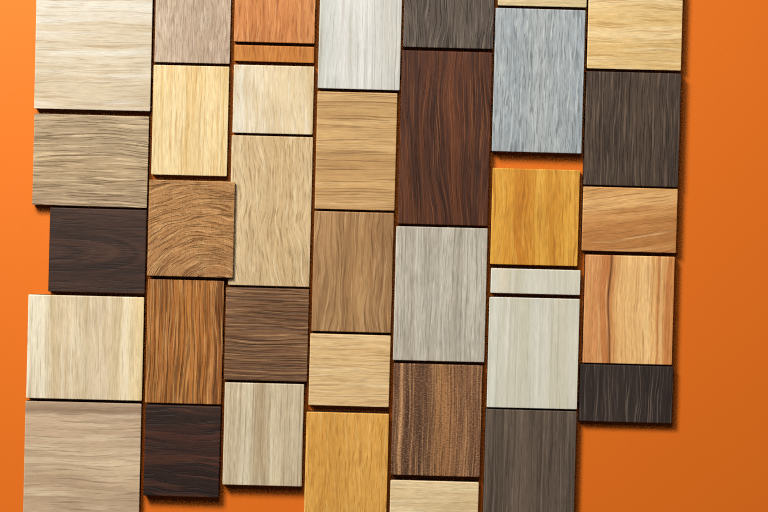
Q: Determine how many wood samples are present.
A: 37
